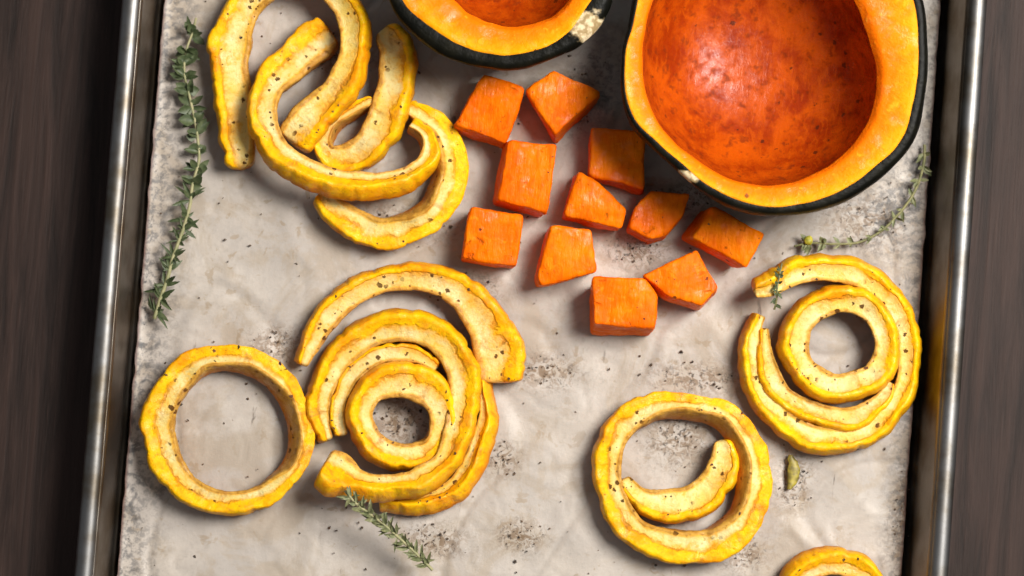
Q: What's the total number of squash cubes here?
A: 11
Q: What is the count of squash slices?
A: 16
